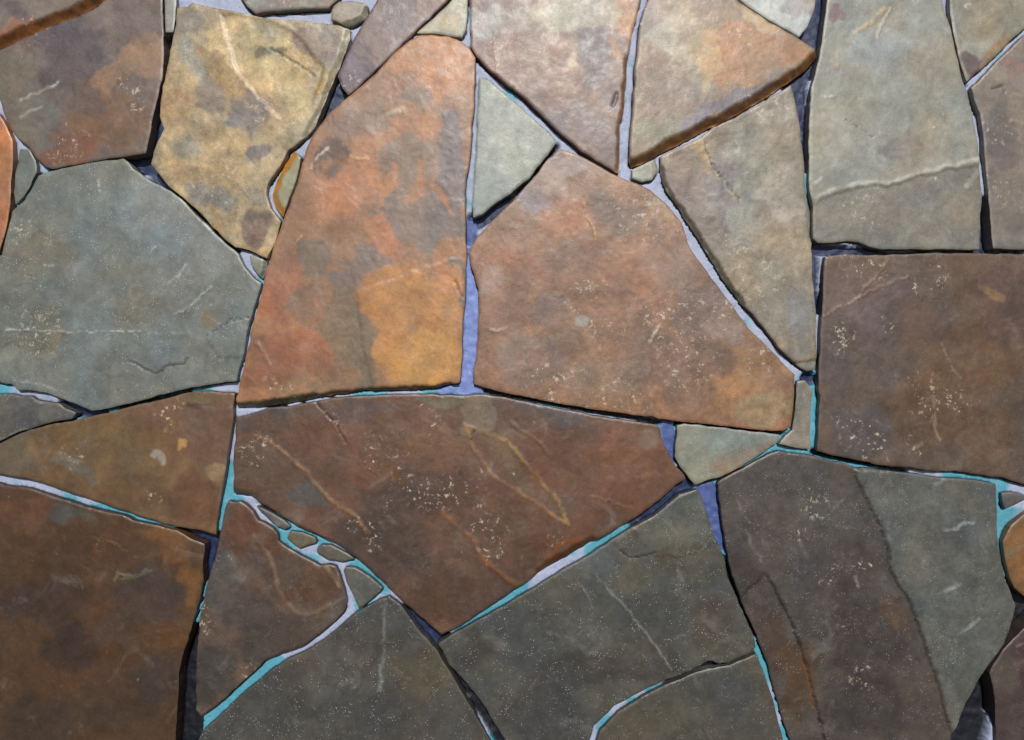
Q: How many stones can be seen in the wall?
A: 43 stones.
